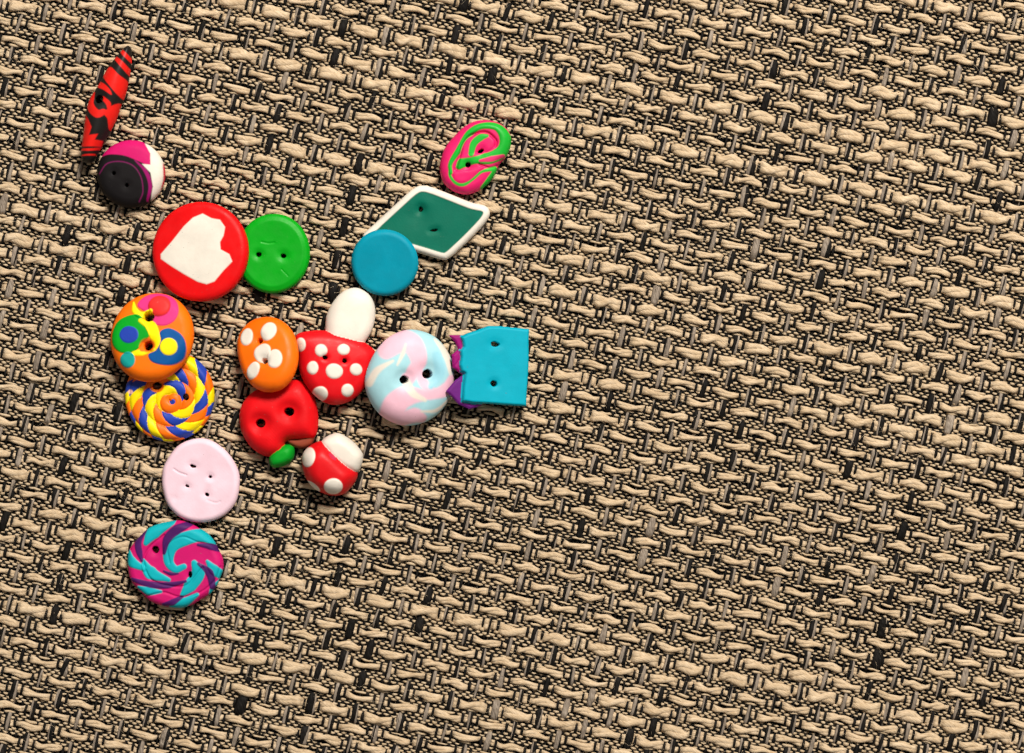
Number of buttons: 17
